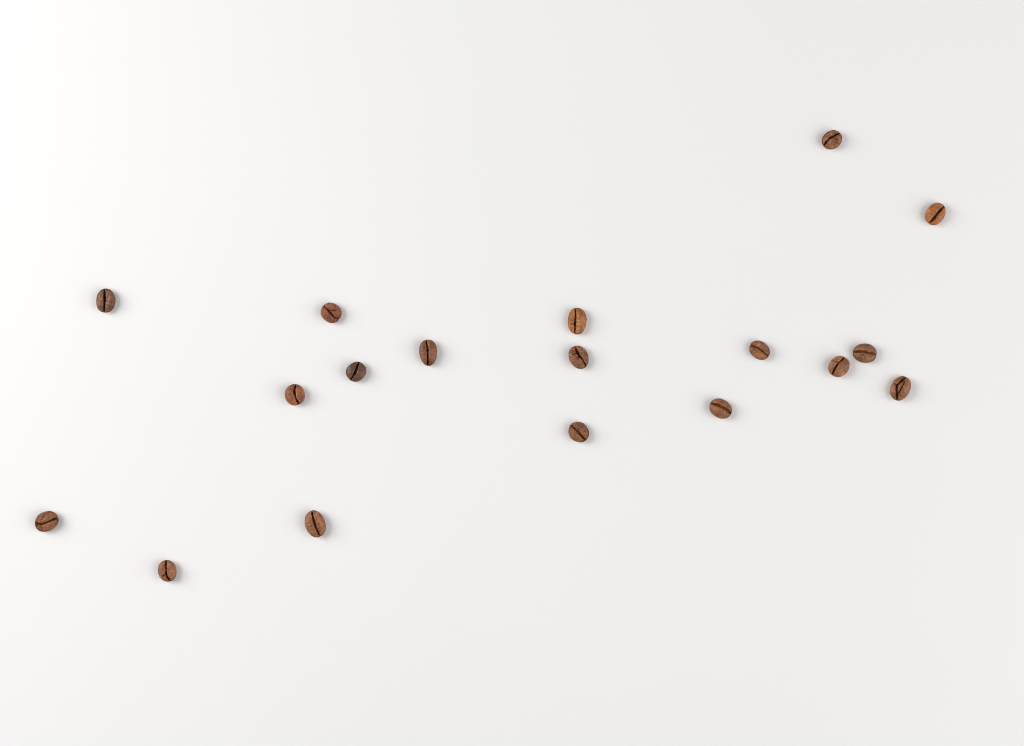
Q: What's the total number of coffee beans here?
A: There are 18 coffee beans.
